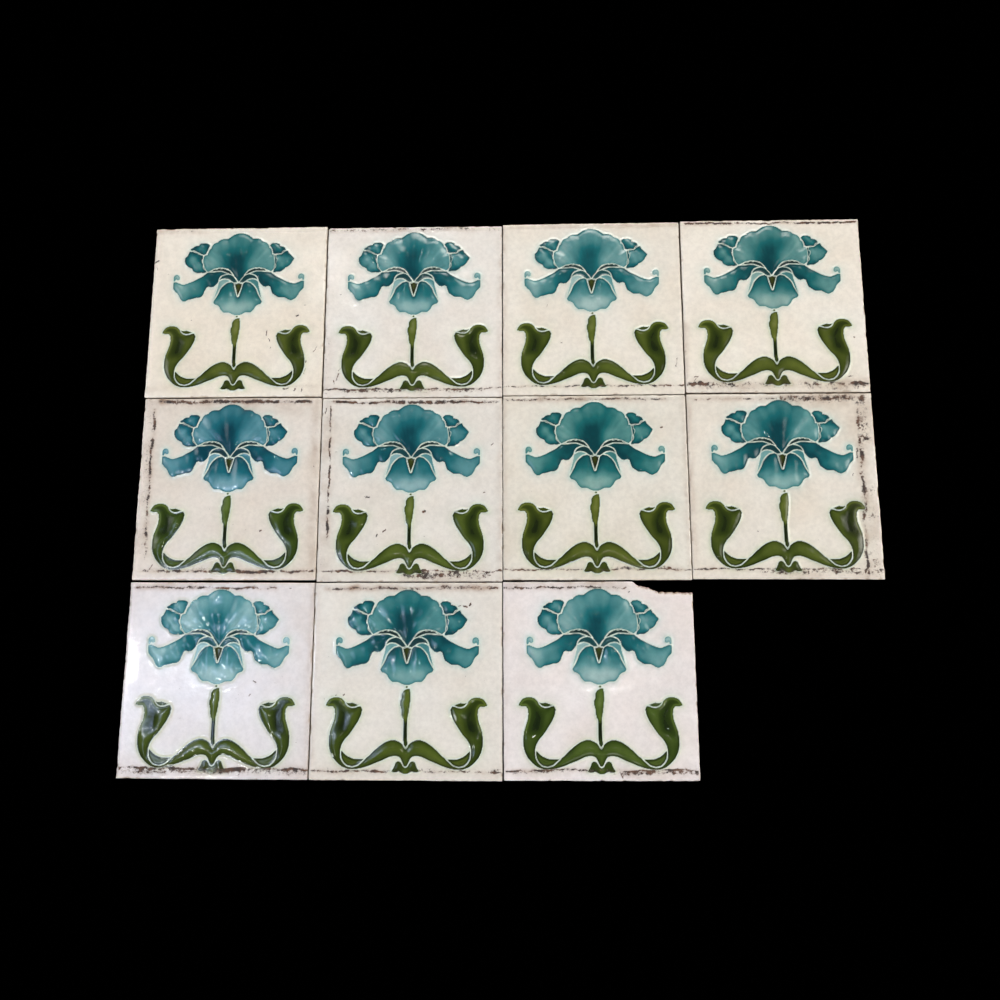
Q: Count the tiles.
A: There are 11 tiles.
